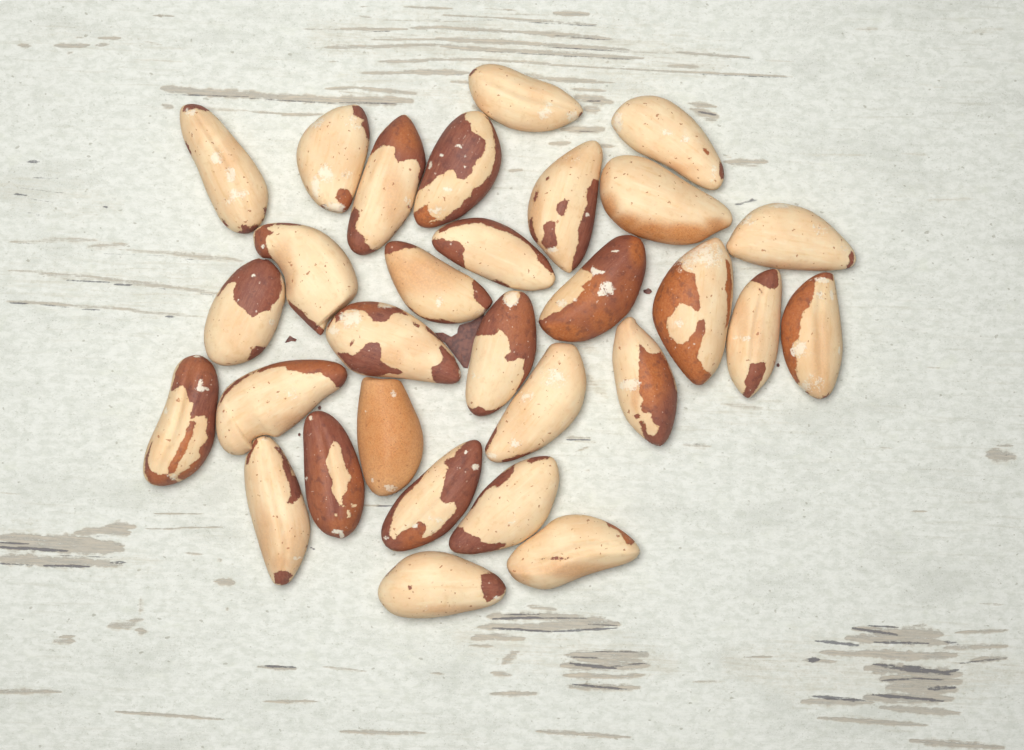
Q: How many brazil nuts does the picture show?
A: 30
